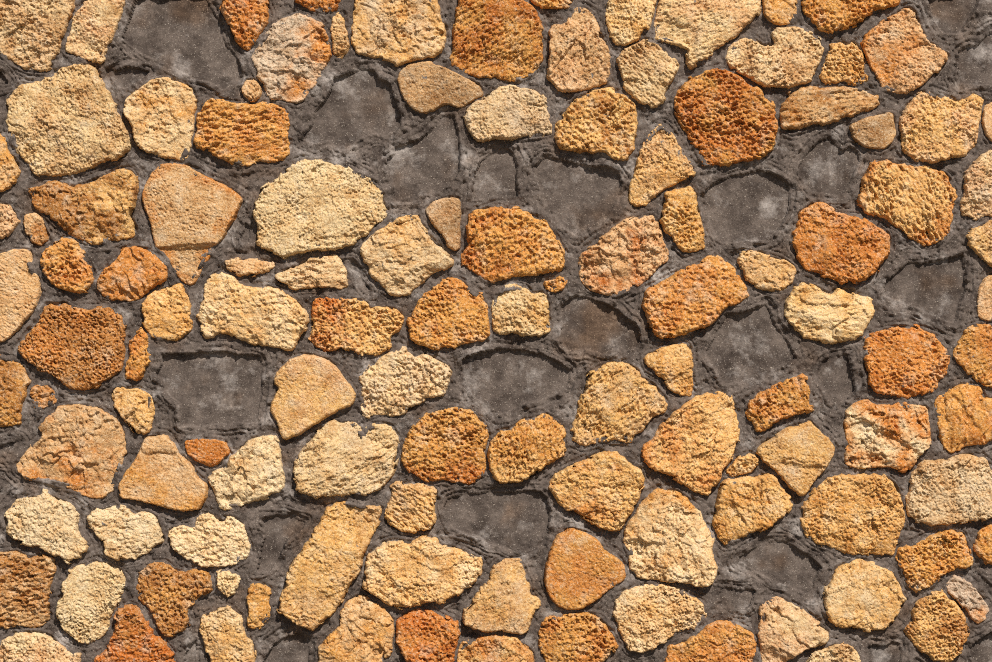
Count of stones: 119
